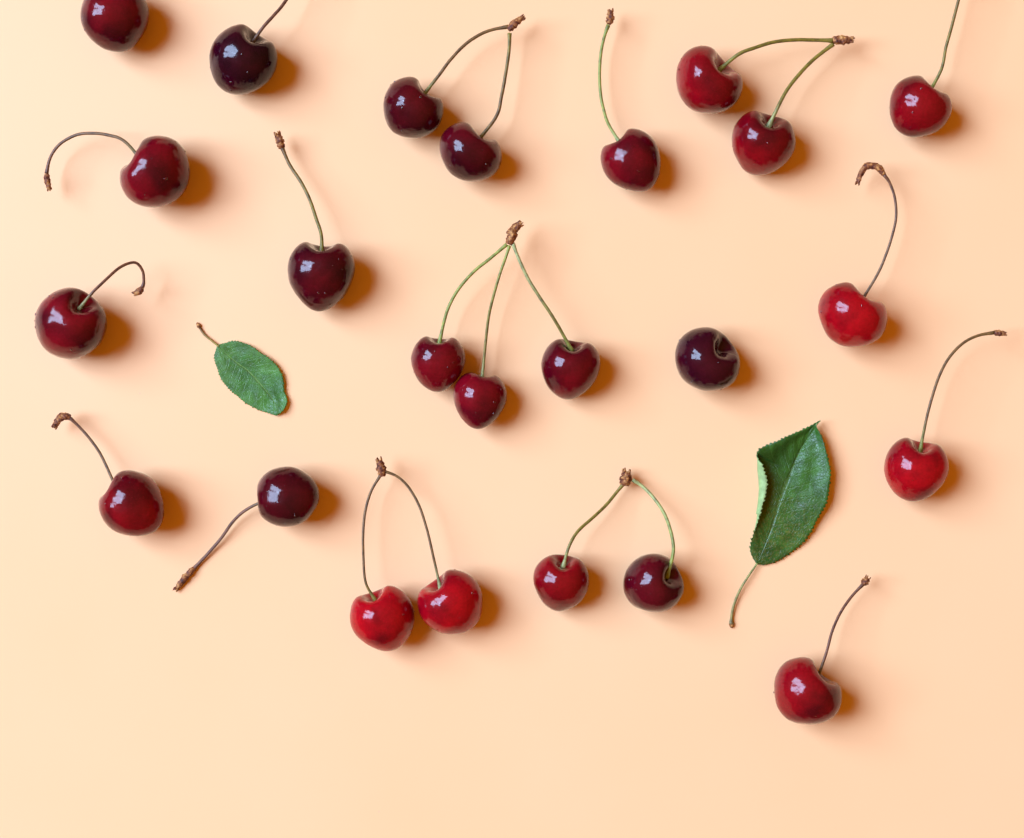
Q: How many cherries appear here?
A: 24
